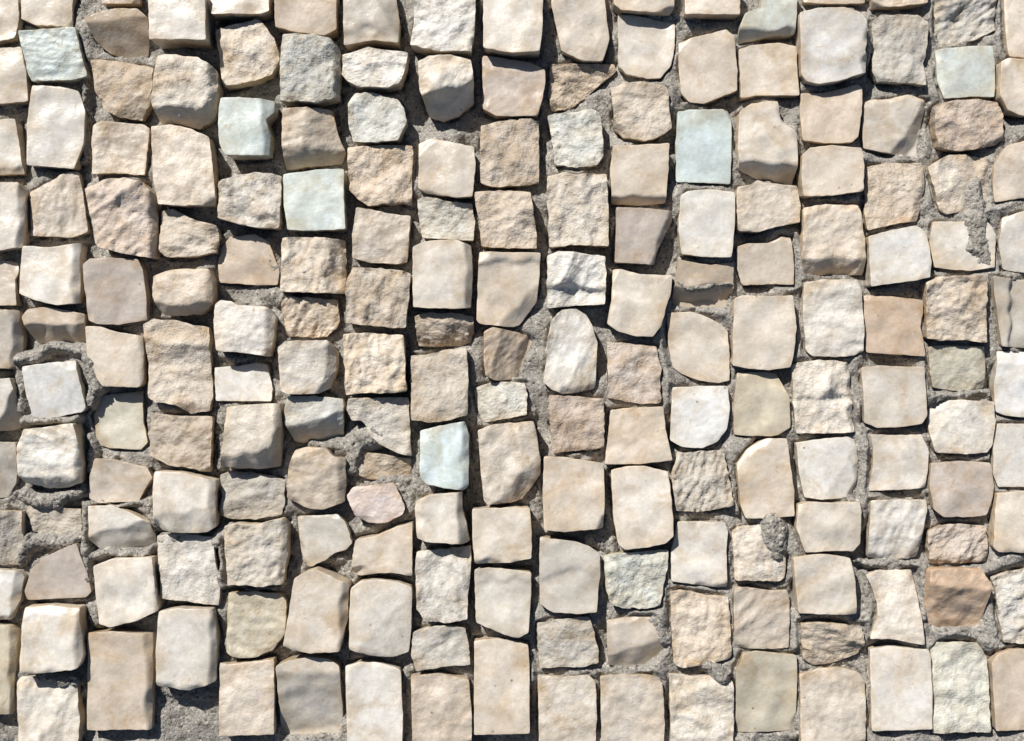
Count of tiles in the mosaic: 195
